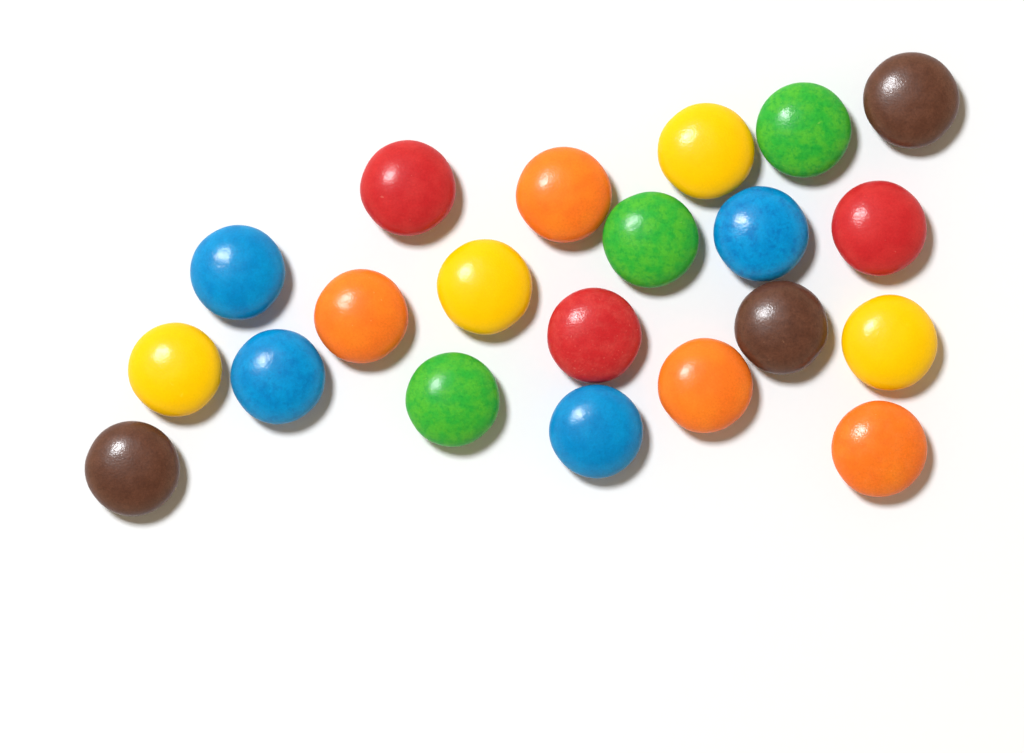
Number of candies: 21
